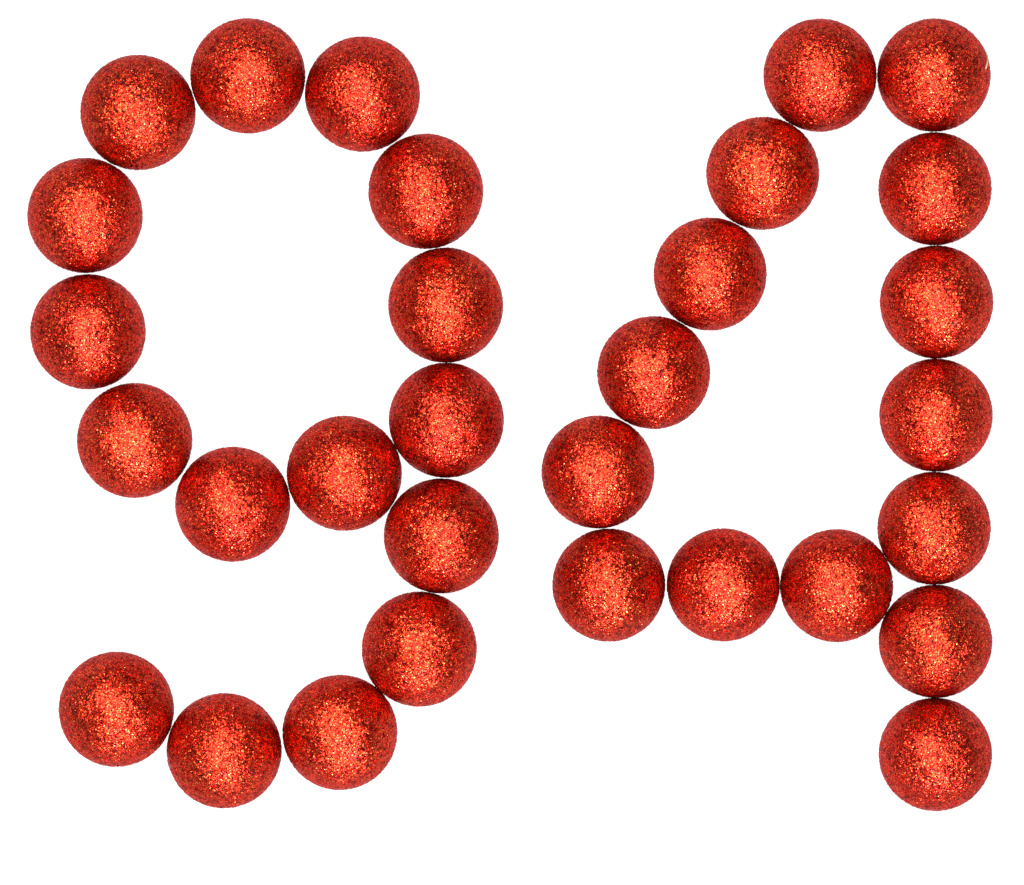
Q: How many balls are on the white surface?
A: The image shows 31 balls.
